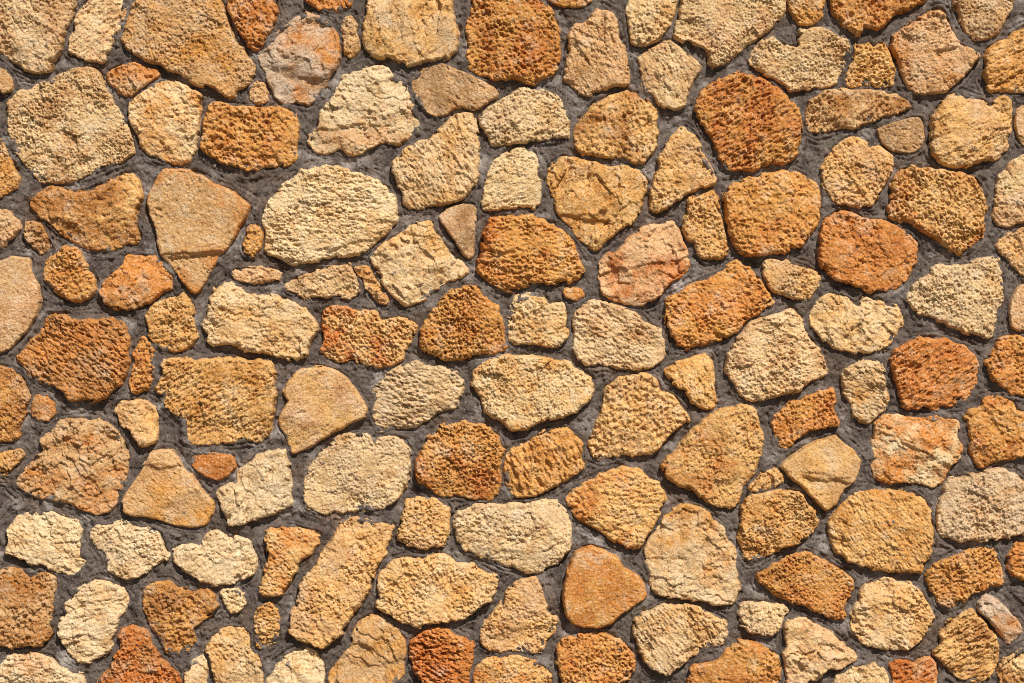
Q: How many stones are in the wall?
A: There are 147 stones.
